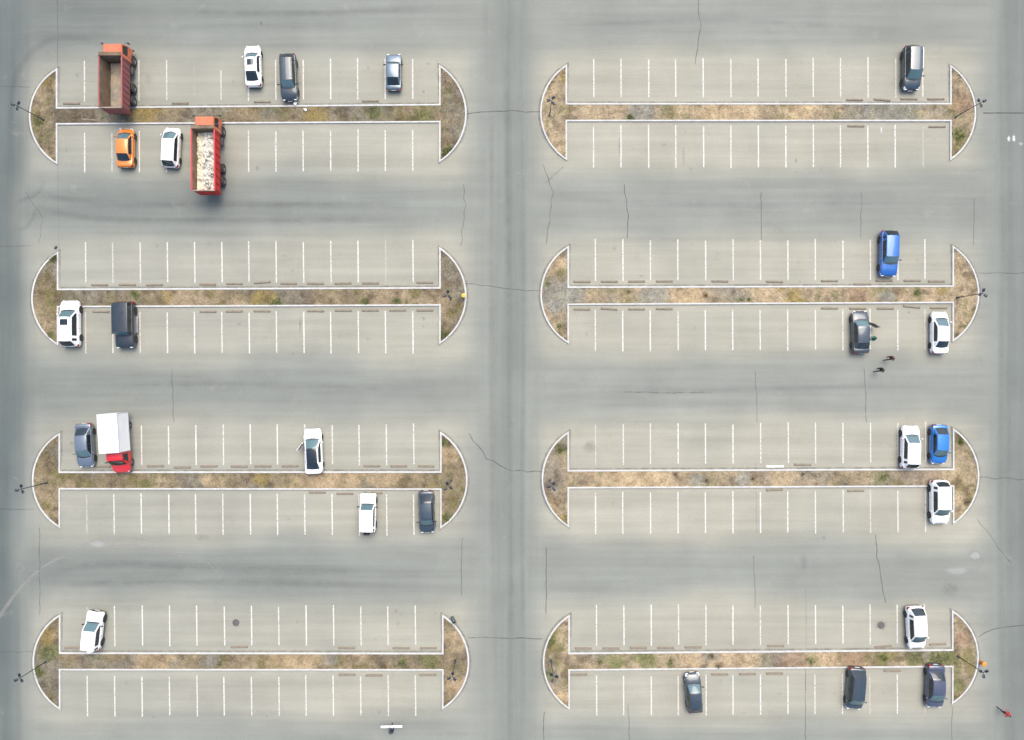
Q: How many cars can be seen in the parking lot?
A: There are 23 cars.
